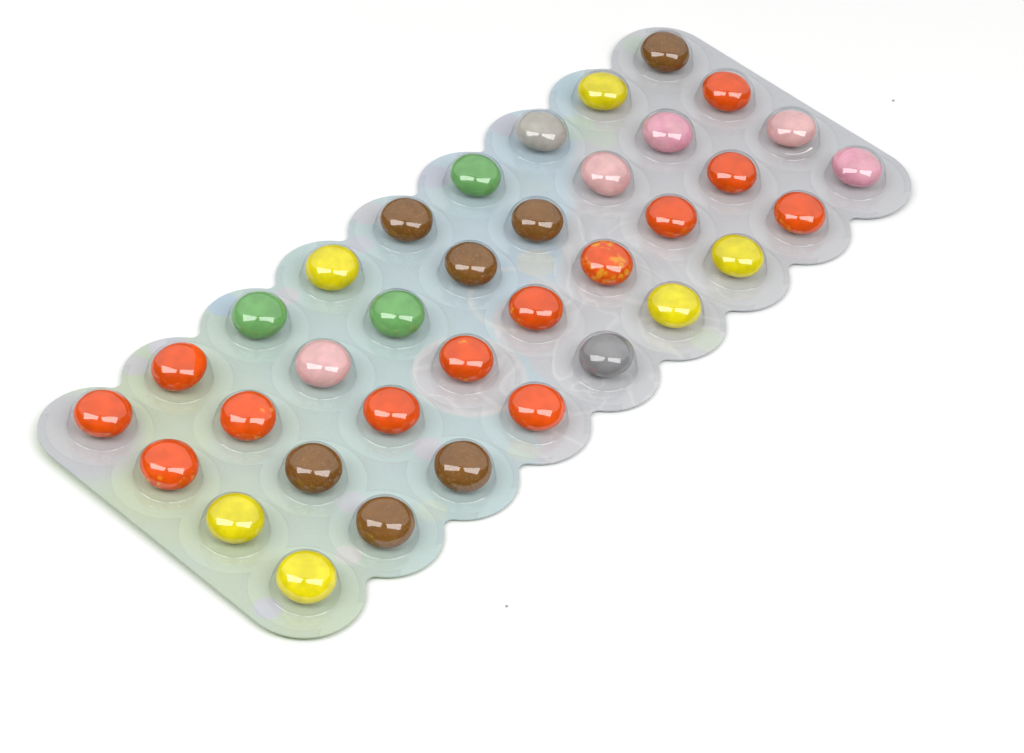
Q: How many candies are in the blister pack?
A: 36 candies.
